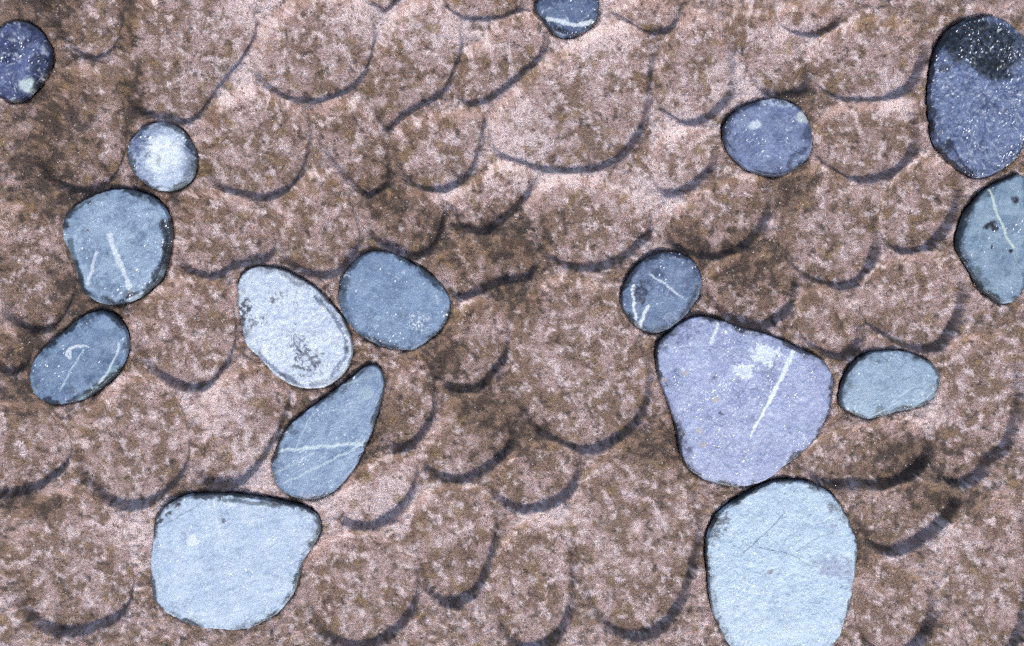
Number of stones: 16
